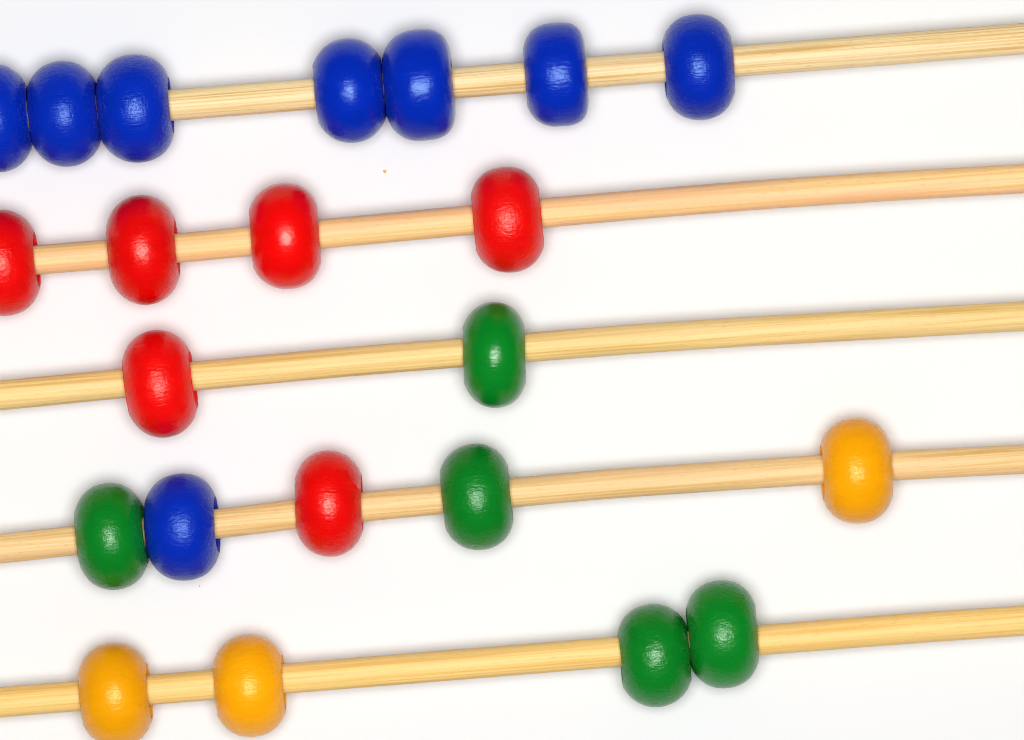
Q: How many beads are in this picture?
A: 22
